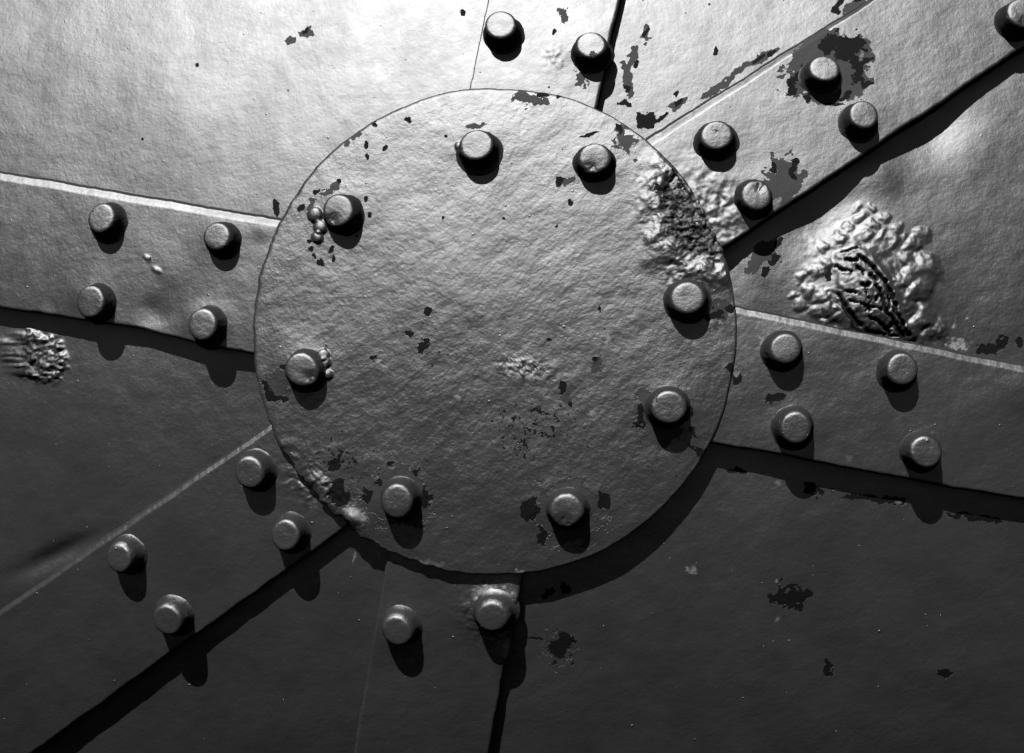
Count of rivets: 29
